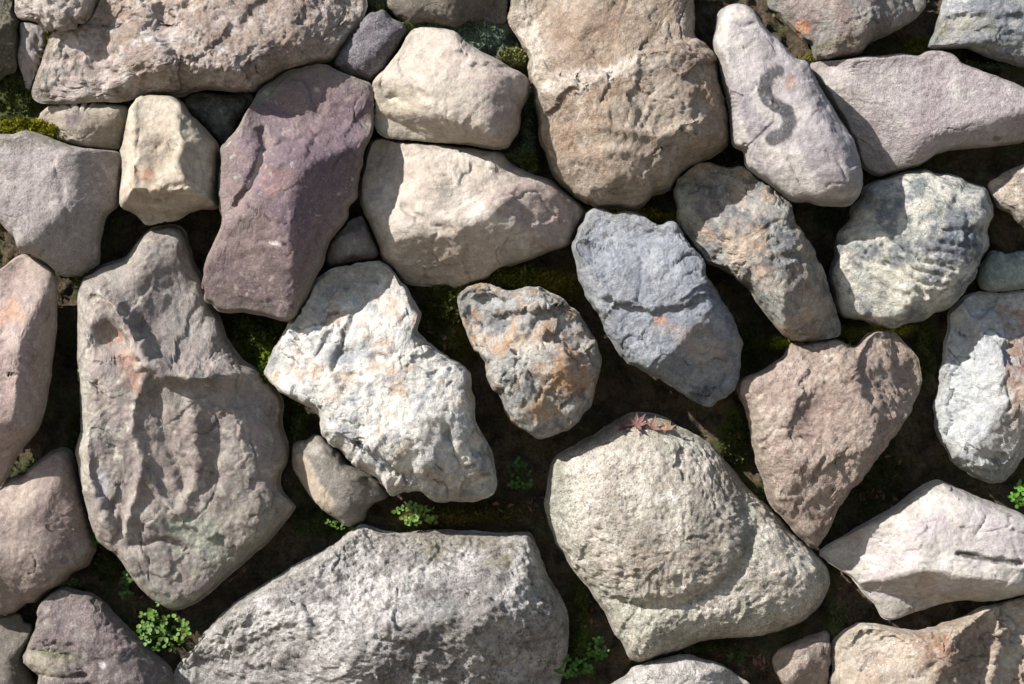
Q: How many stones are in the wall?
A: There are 40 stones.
